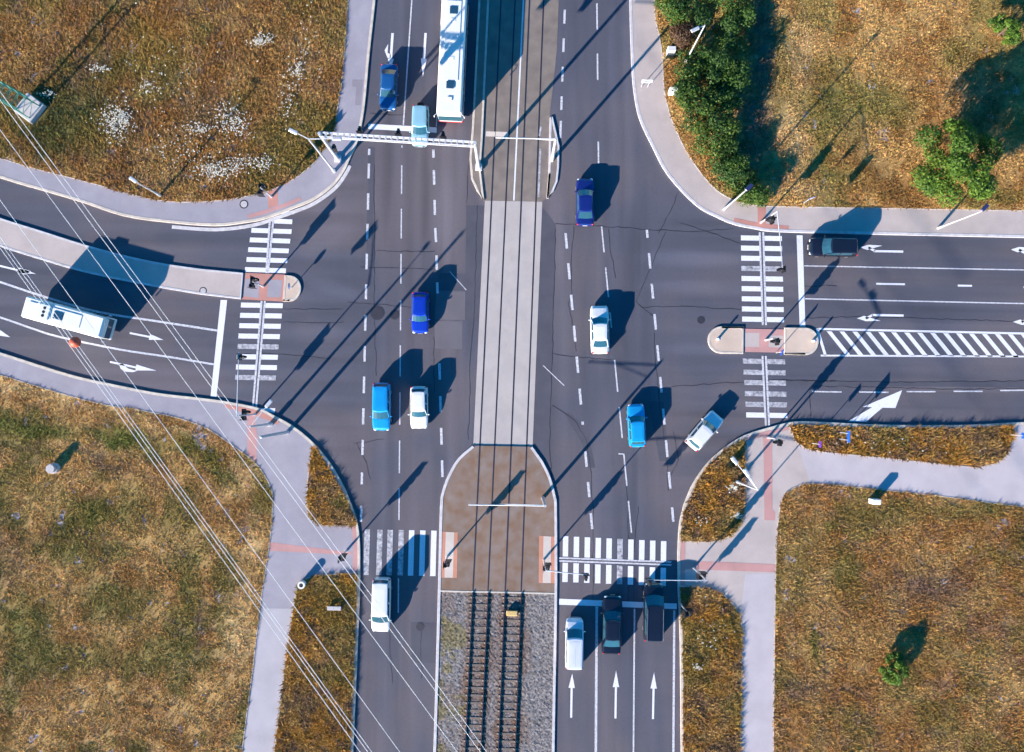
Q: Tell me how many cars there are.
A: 14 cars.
